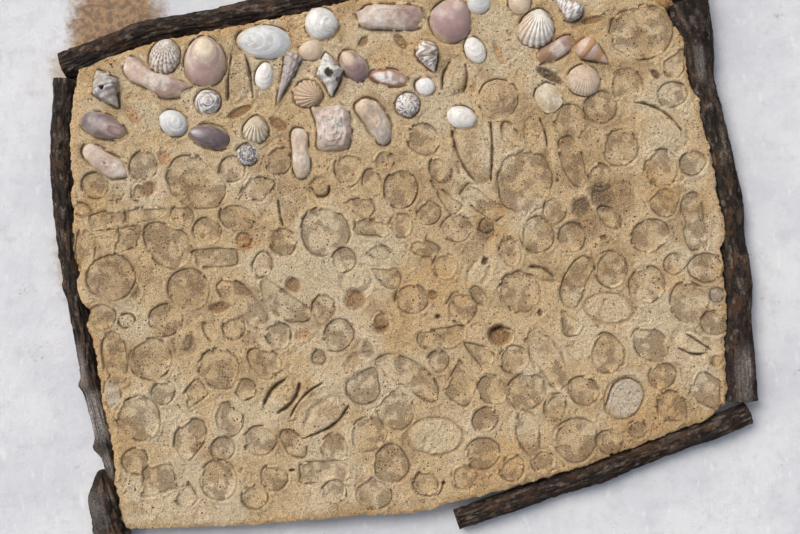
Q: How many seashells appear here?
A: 39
